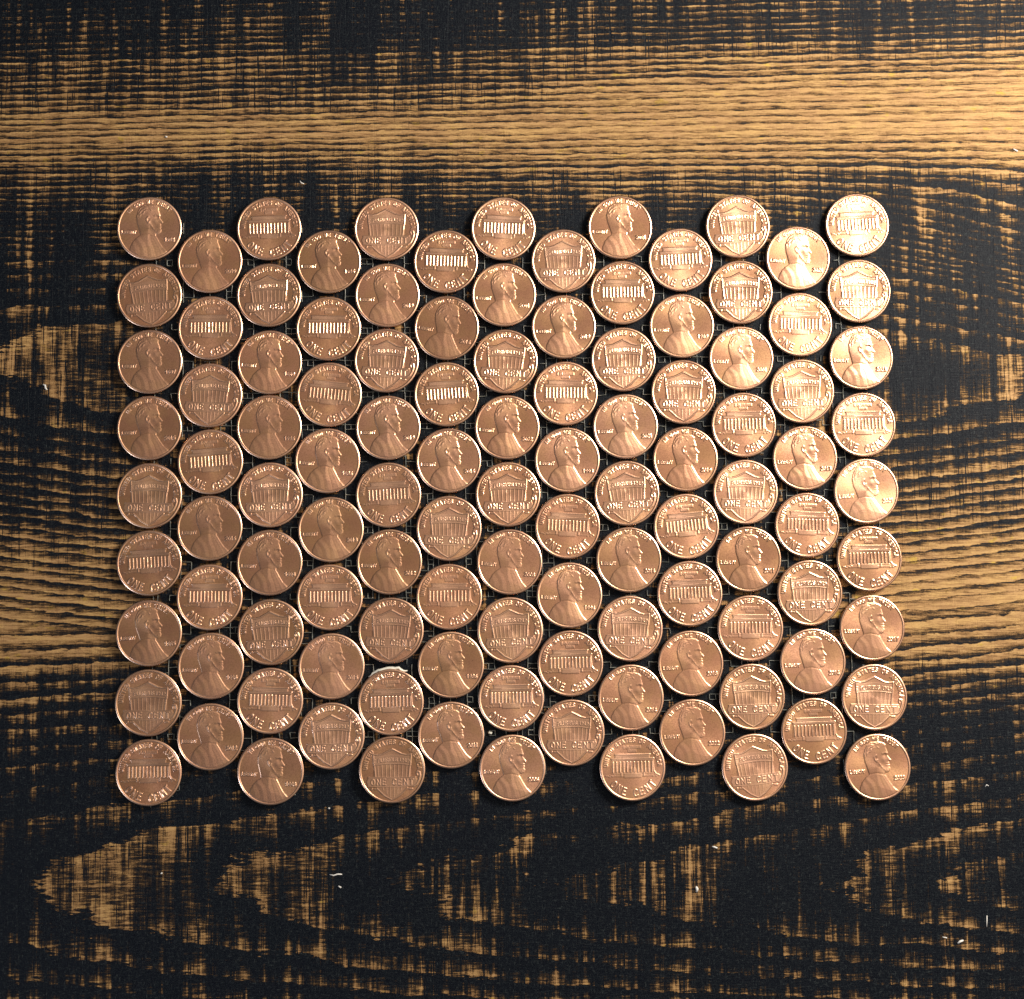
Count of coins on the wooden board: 111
